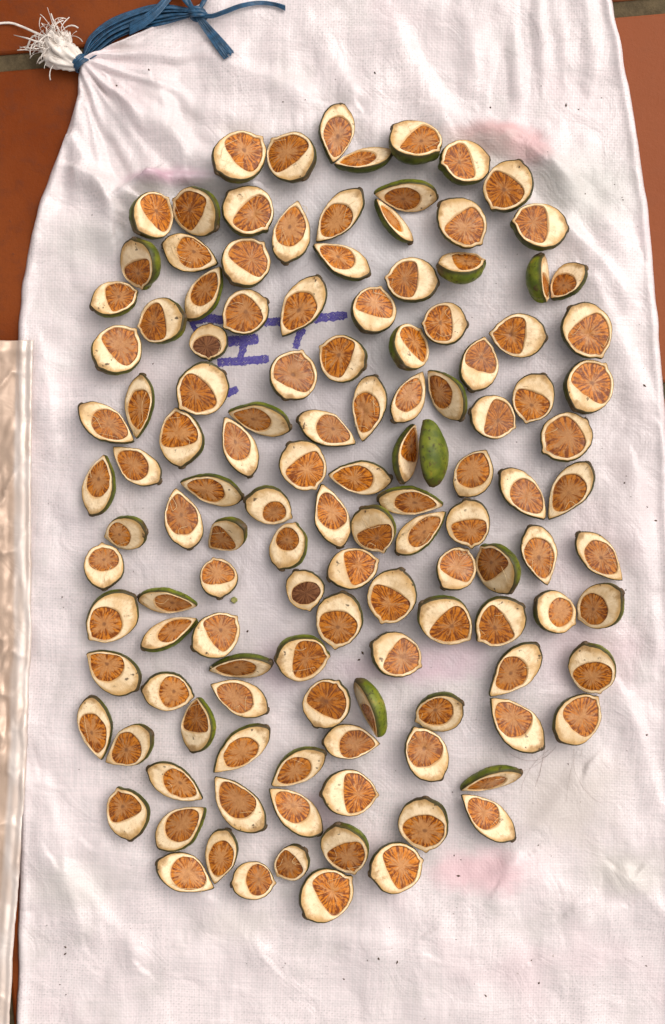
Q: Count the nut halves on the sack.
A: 127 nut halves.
